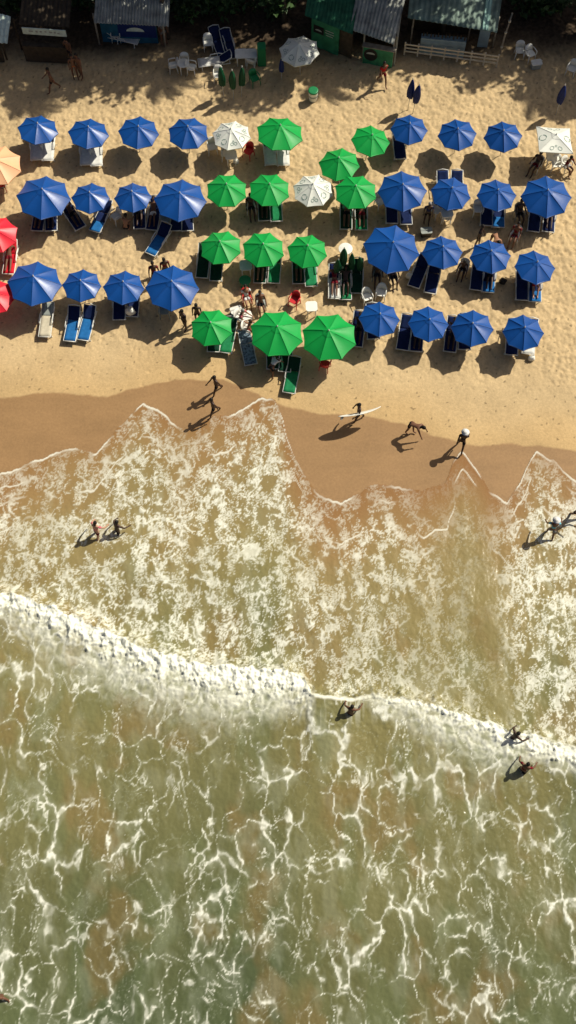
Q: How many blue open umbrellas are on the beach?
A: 27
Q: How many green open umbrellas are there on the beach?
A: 12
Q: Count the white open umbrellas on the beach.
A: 4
